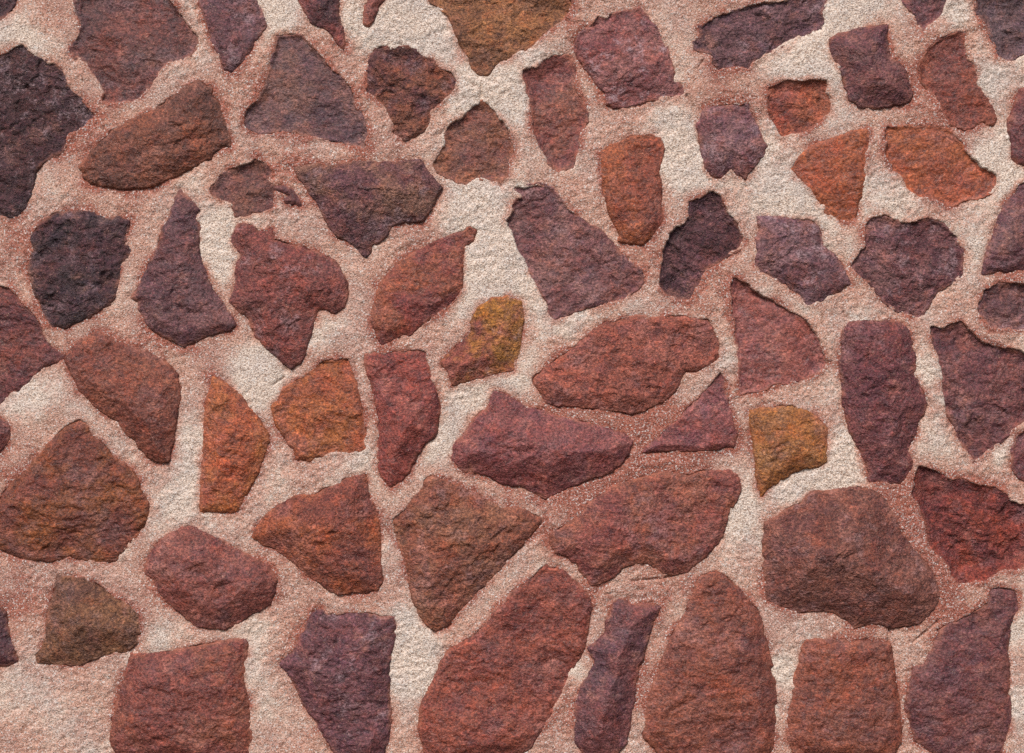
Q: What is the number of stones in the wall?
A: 68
